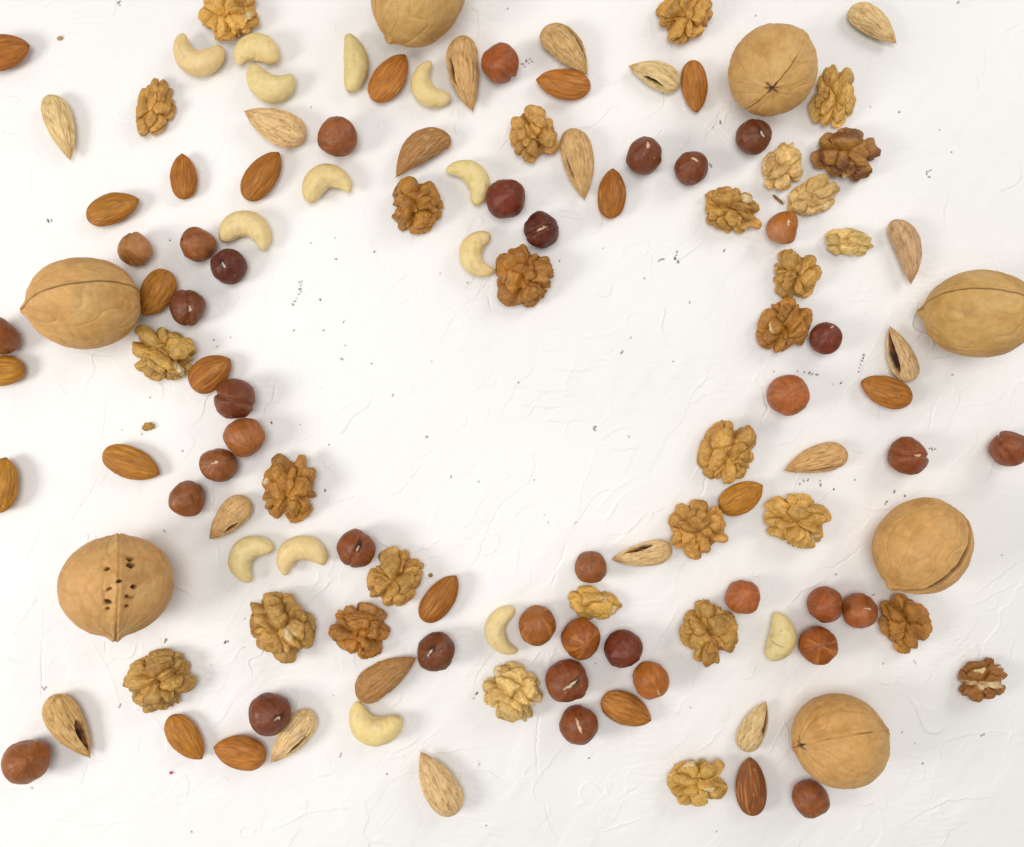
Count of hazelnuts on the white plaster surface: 37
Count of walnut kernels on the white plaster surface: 29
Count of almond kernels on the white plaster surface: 20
